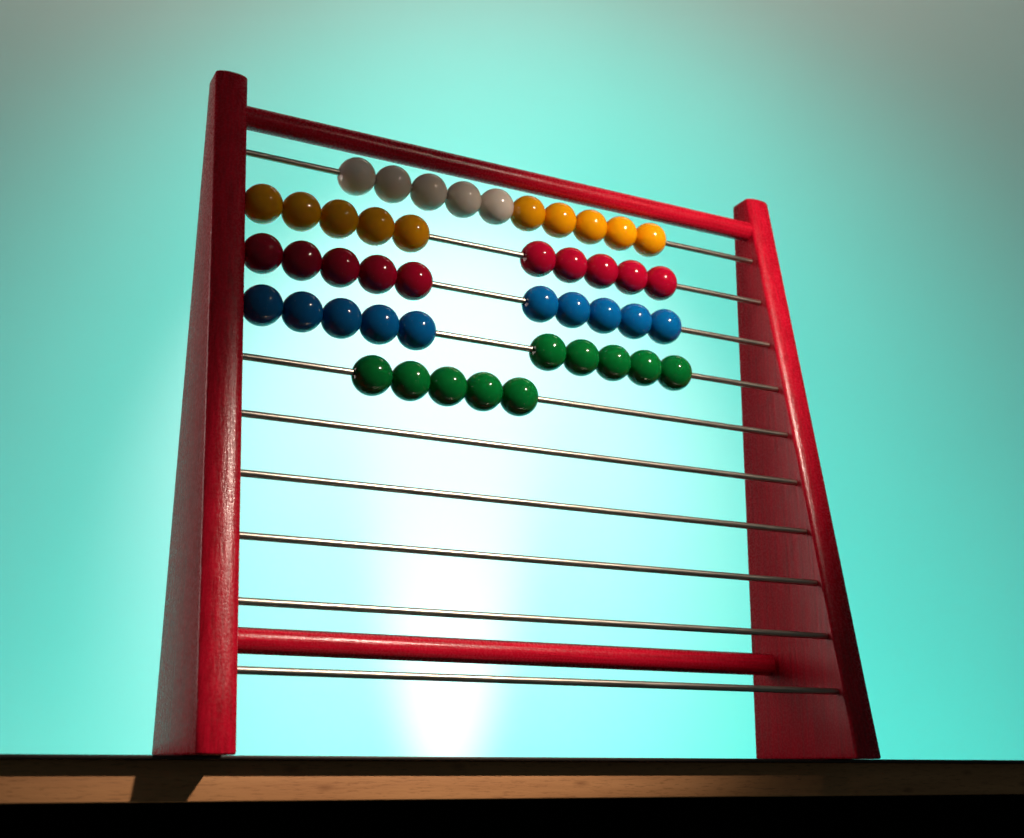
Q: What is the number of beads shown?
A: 45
